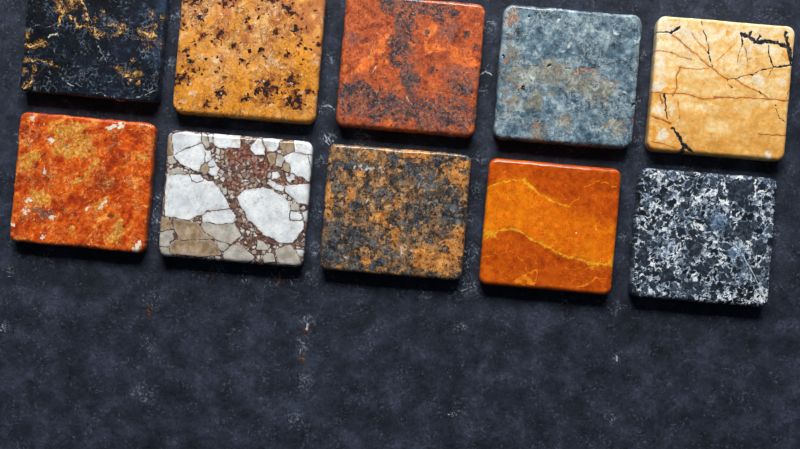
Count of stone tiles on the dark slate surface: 10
